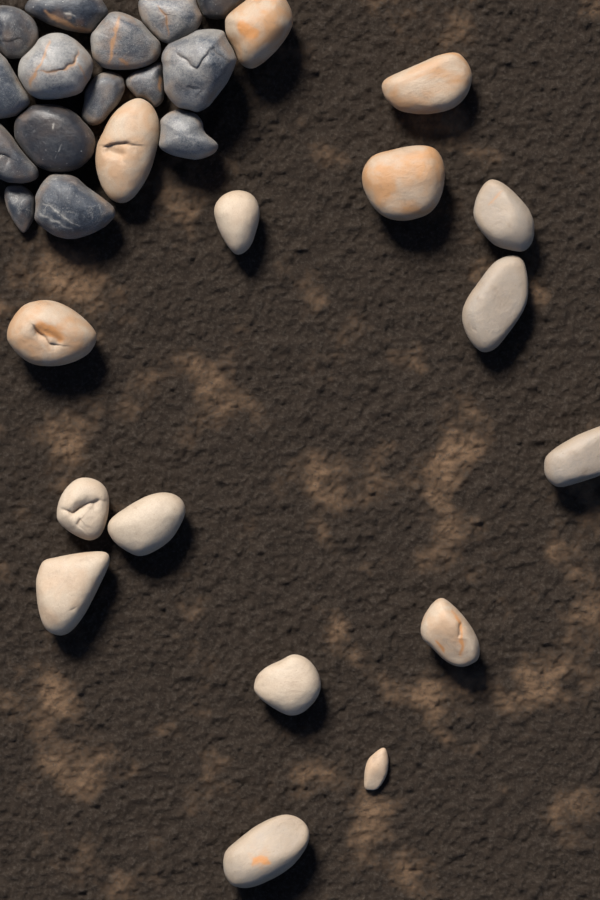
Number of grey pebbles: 15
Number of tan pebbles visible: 16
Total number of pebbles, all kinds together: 31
